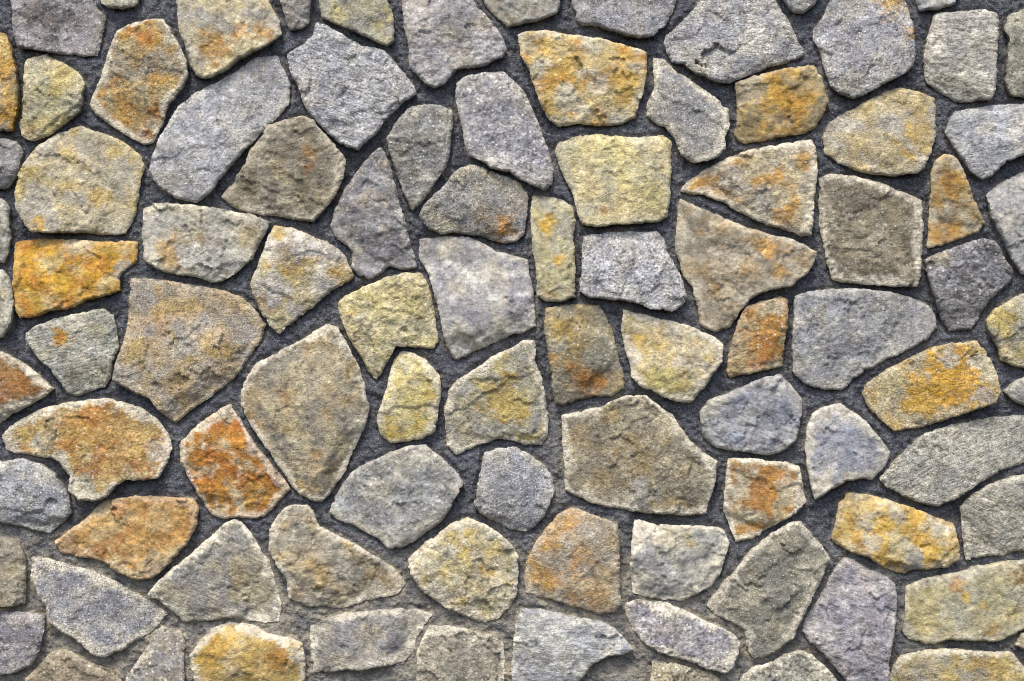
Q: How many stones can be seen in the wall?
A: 95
